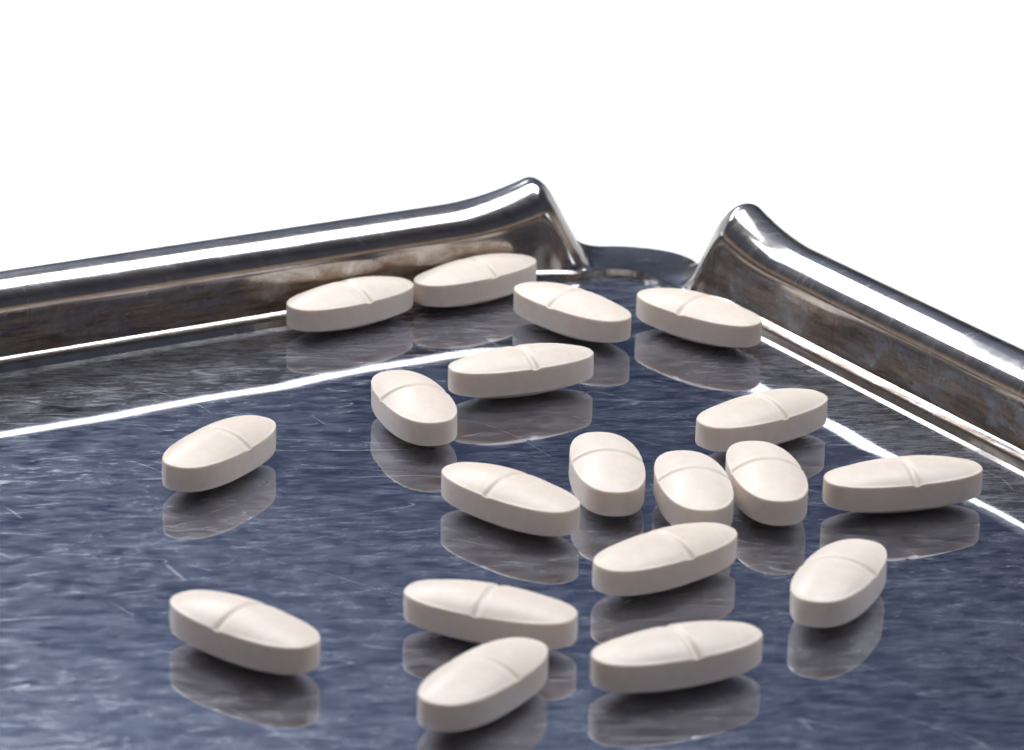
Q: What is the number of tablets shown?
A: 19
